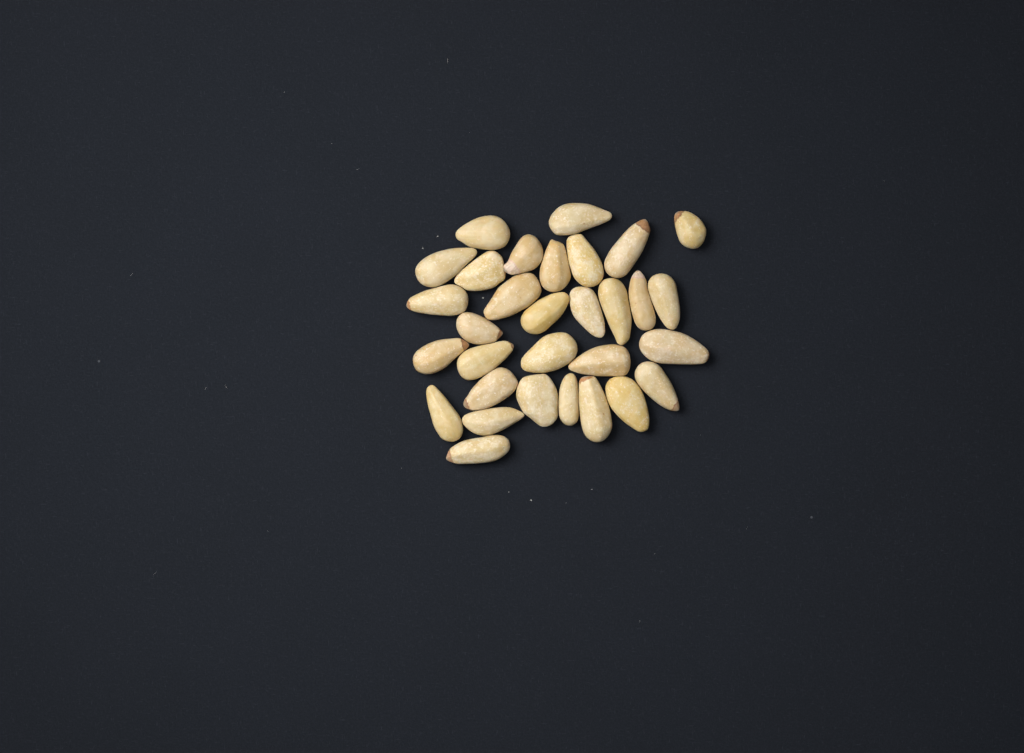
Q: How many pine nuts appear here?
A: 31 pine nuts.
